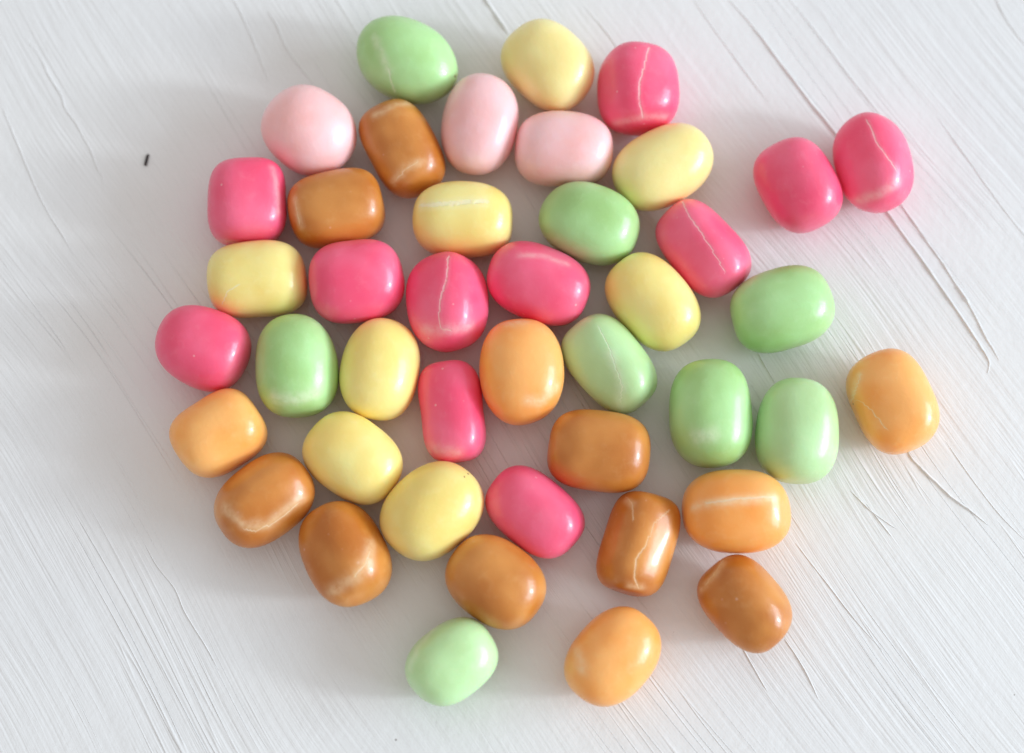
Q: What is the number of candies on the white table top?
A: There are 43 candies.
